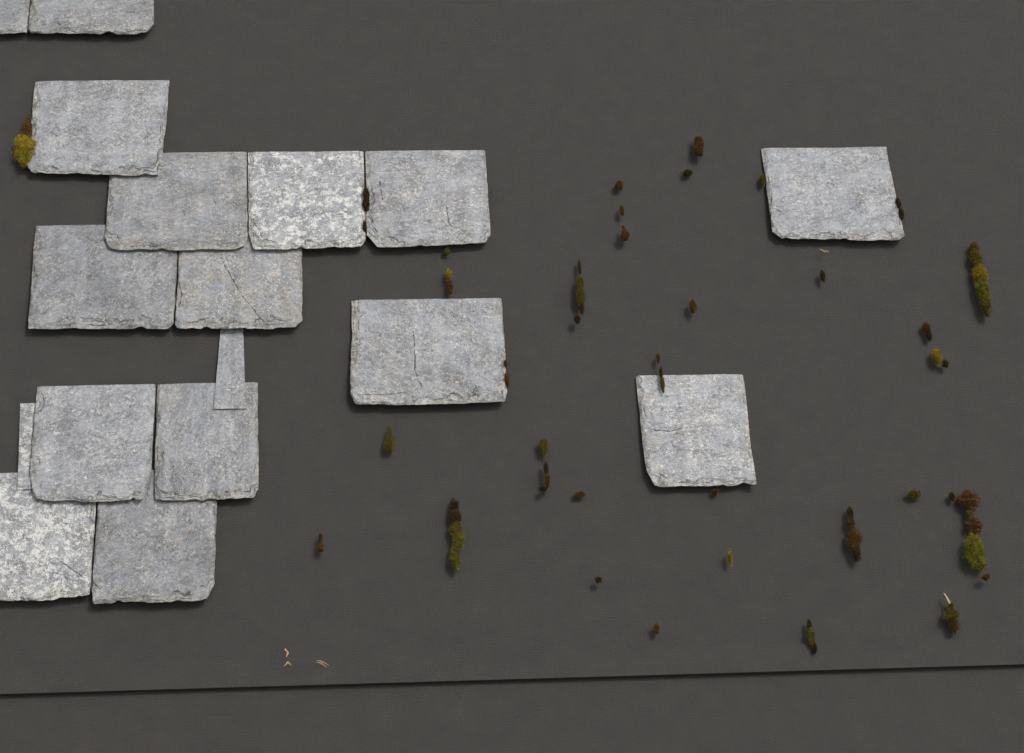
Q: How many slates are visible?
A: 15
